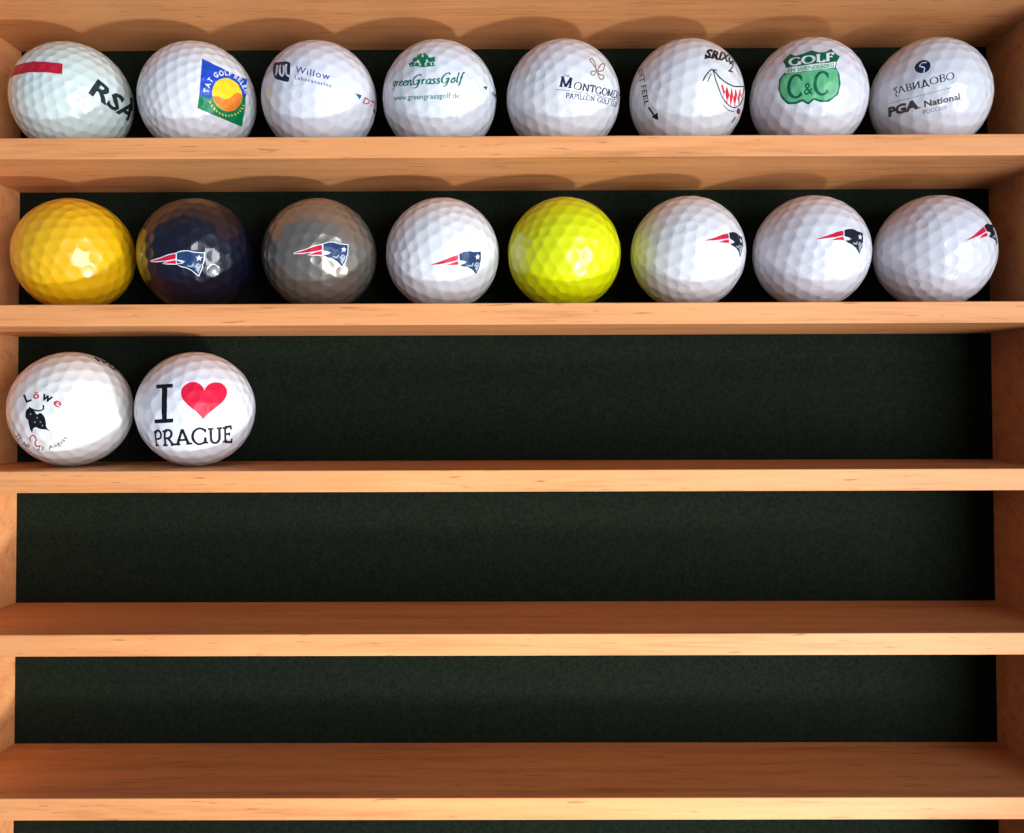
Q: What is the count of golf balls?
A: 18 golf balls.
